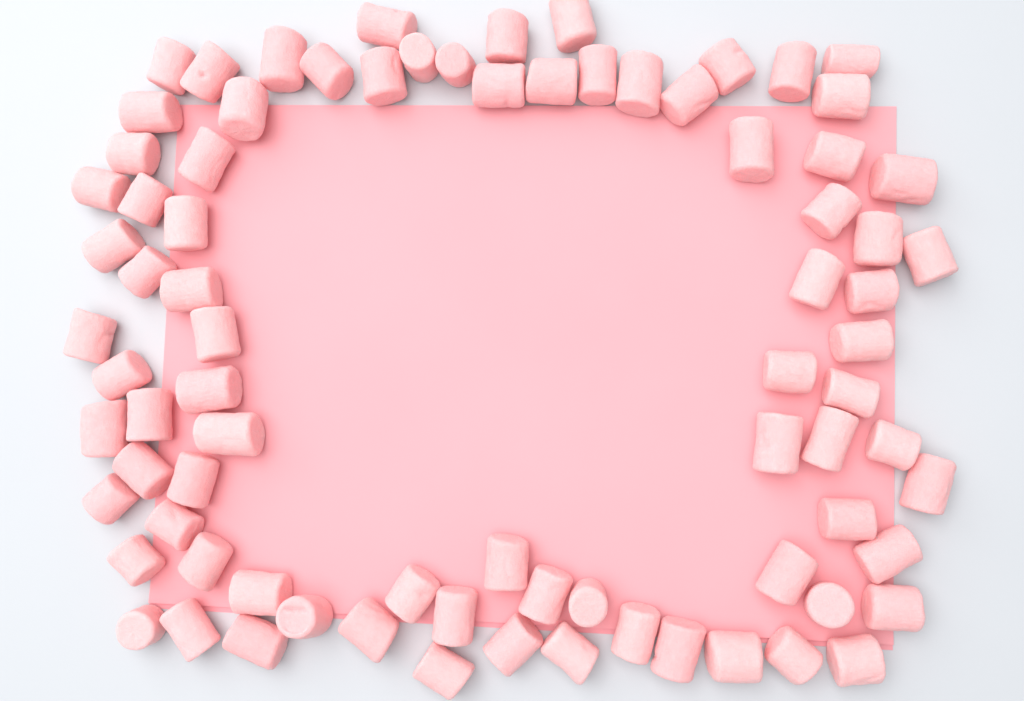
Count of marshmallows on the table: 81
